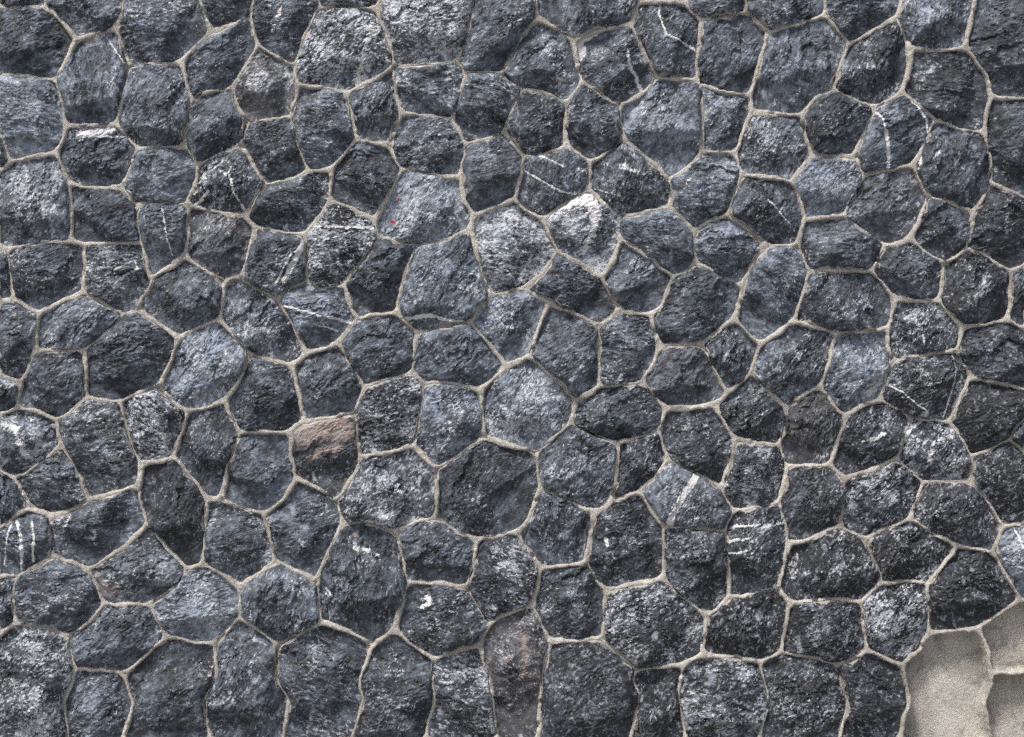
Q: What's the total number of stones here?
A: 177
